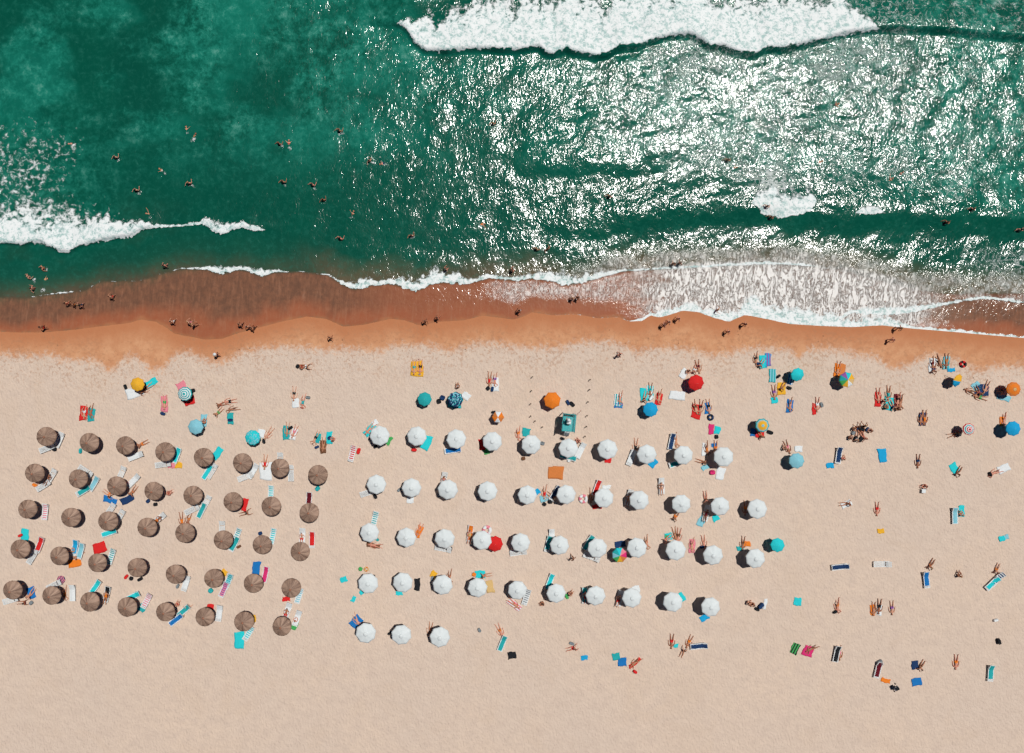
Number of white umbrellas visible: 45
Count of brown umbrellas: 40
